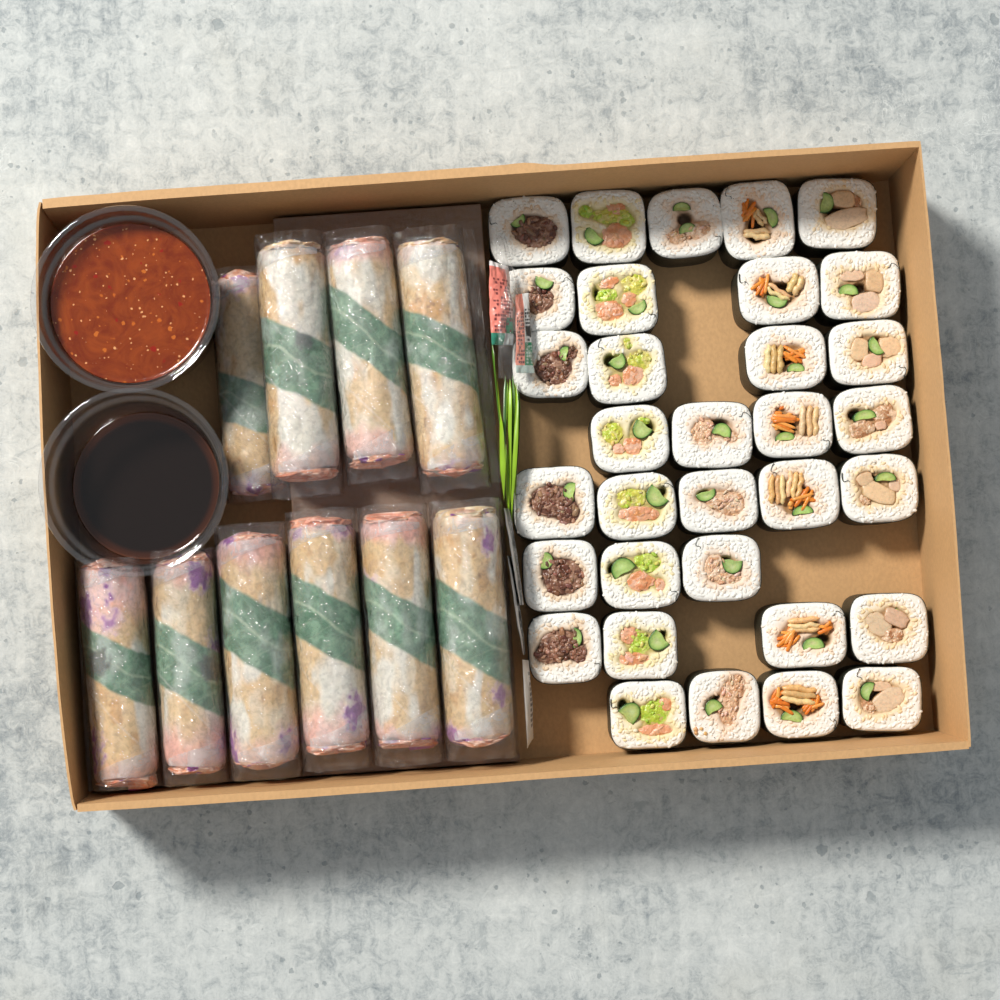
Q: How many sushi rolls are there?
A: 33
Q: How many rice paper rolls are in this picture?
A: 10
